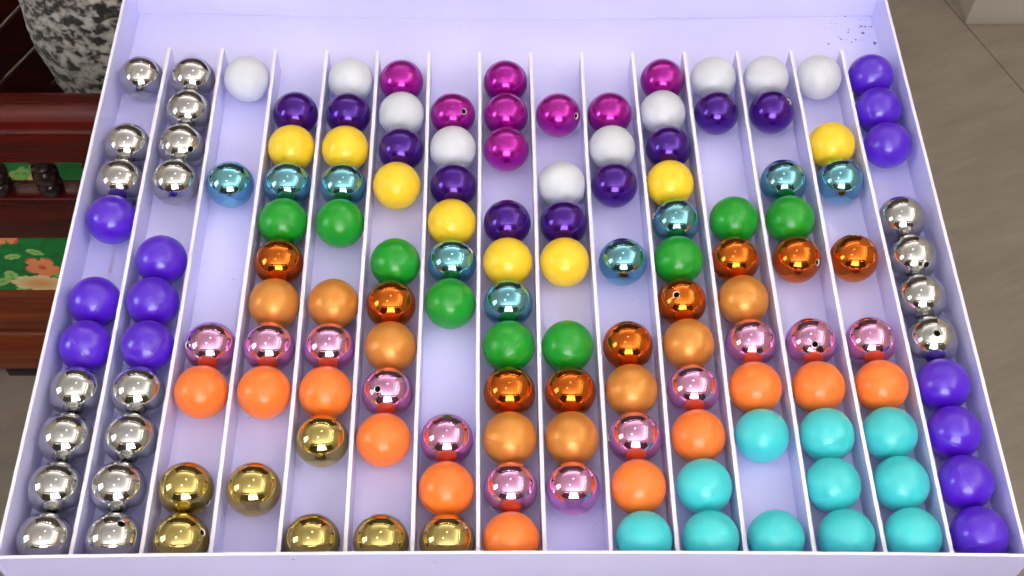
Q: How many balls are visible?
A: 144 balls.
